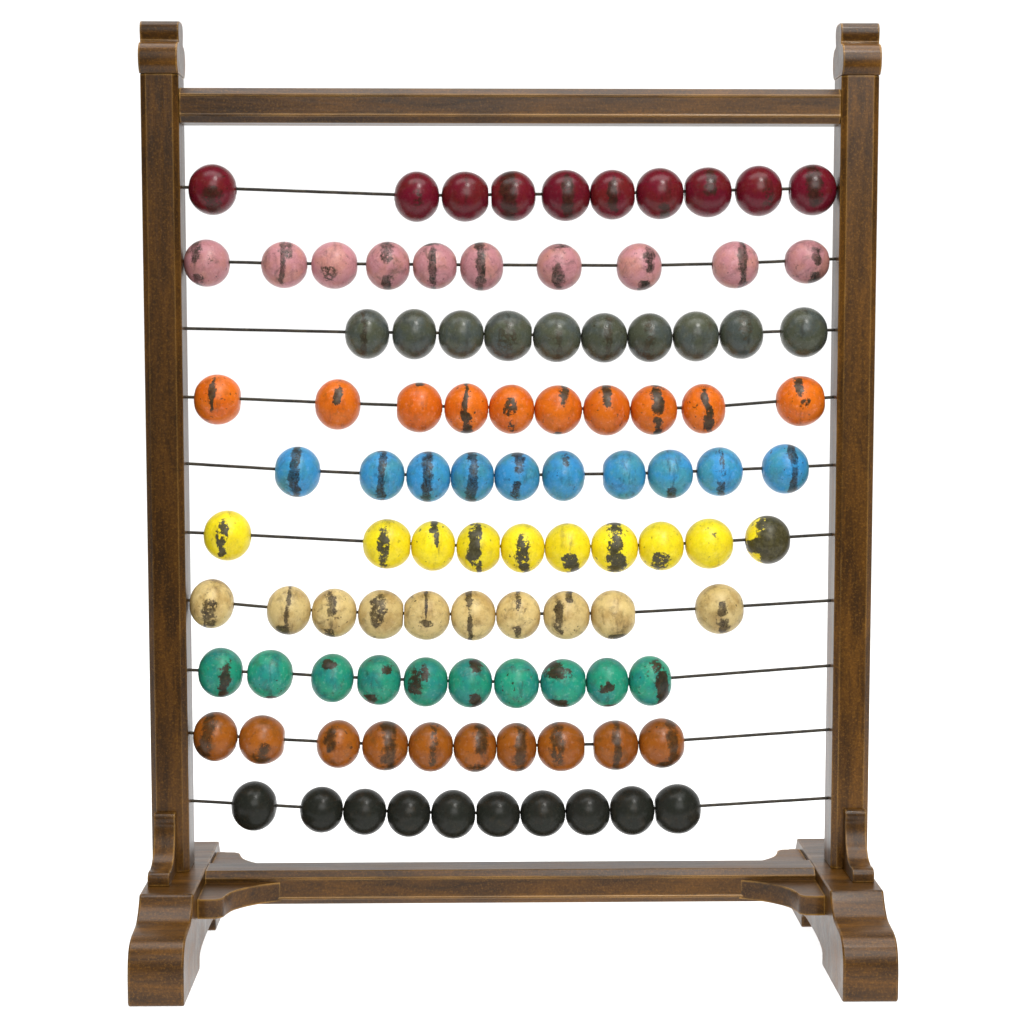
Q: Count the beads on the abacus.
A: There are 100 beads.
